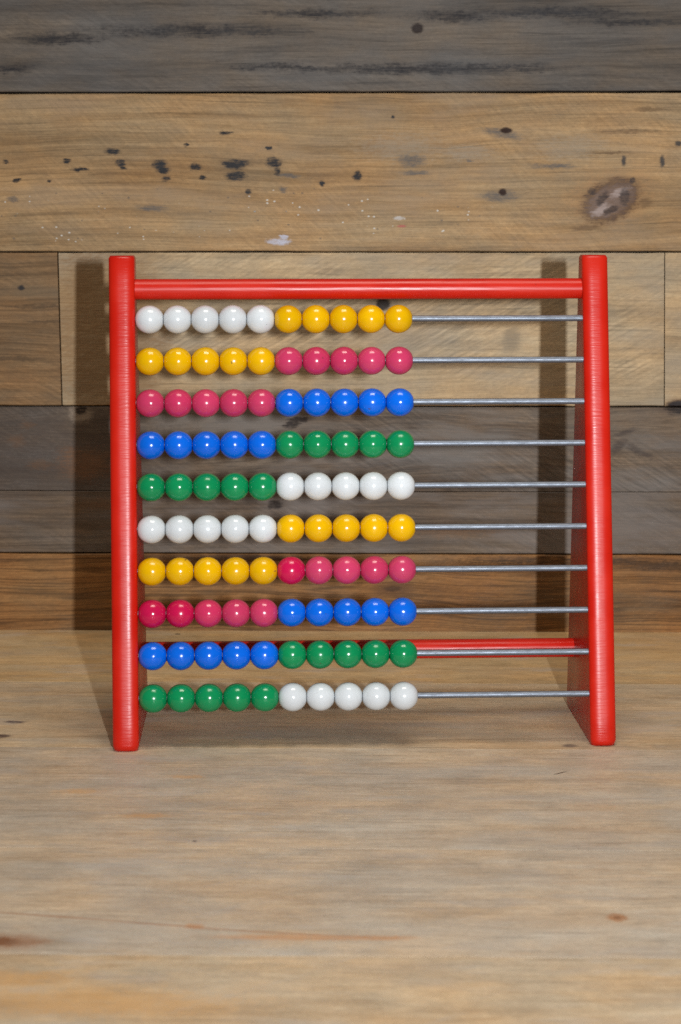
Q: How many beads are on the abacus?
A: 100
